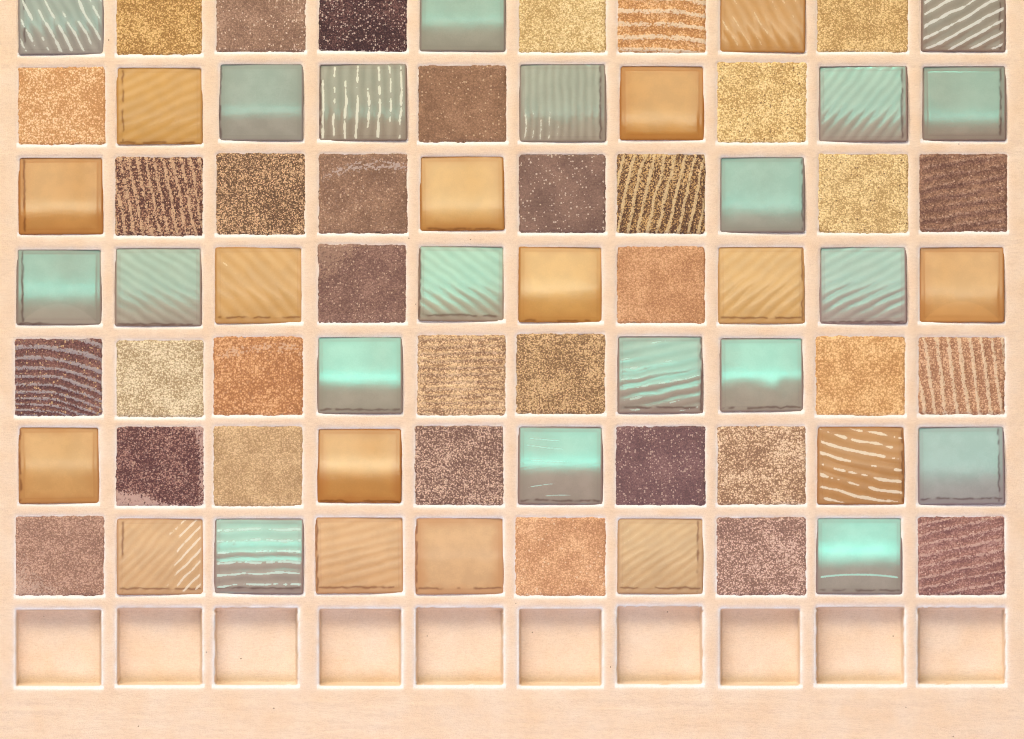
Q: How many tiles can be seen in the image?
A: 70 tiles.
